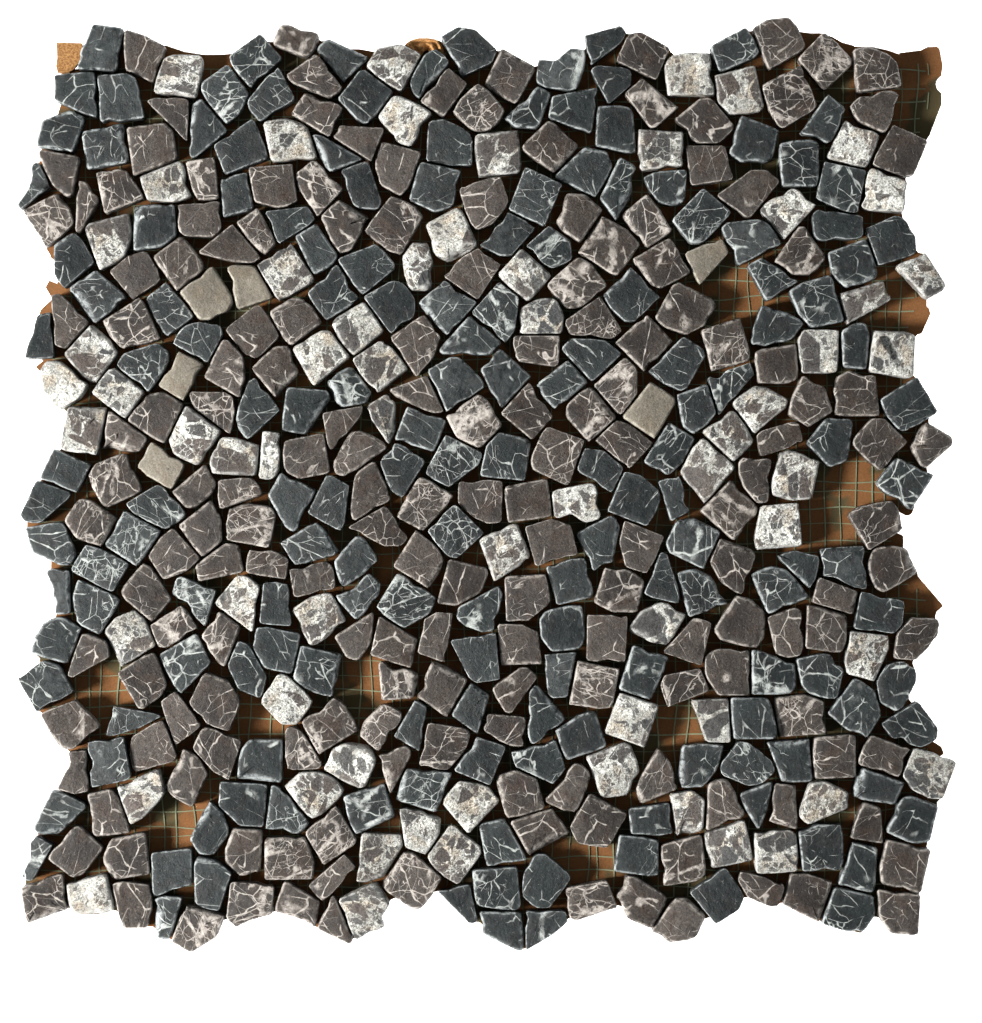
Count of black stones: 163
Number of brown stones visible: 170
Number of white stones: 63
